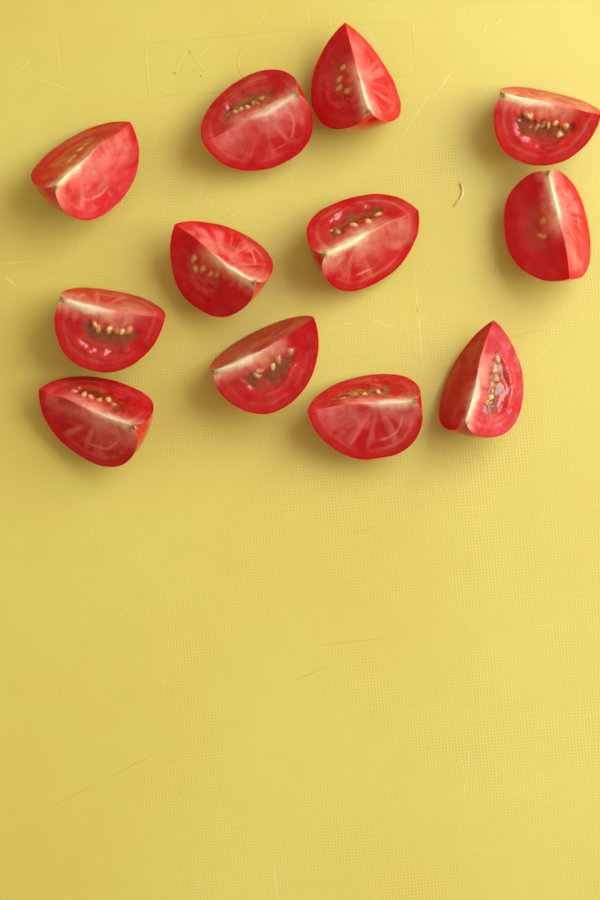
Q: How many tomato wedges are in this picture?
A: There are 12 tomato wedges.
